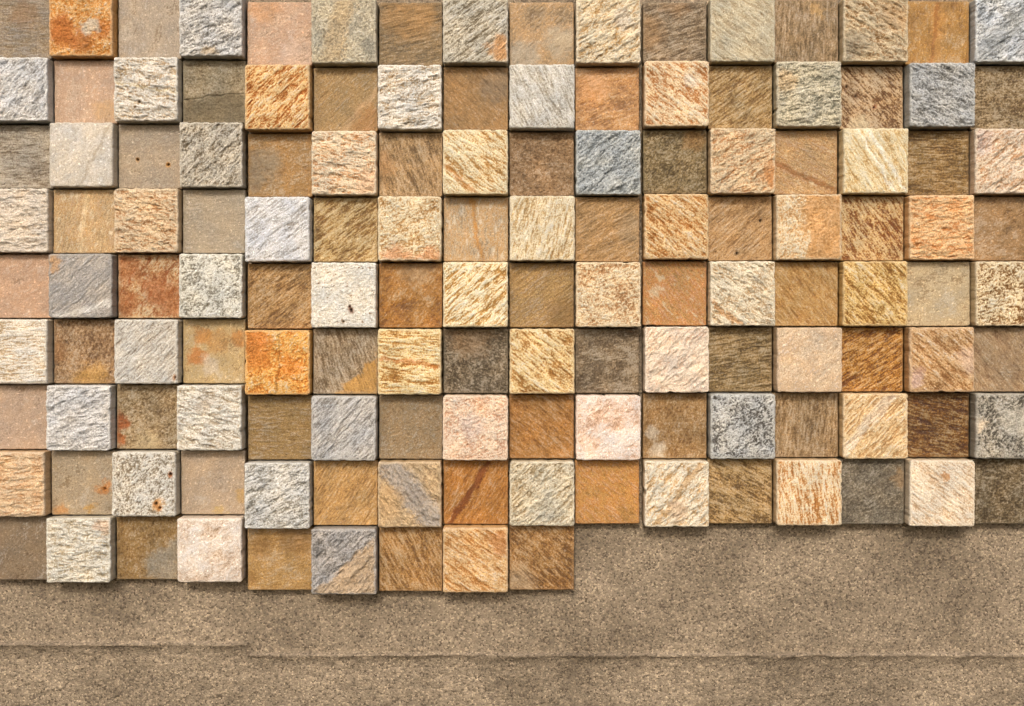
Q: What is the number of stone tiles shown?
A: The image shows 137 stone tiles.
